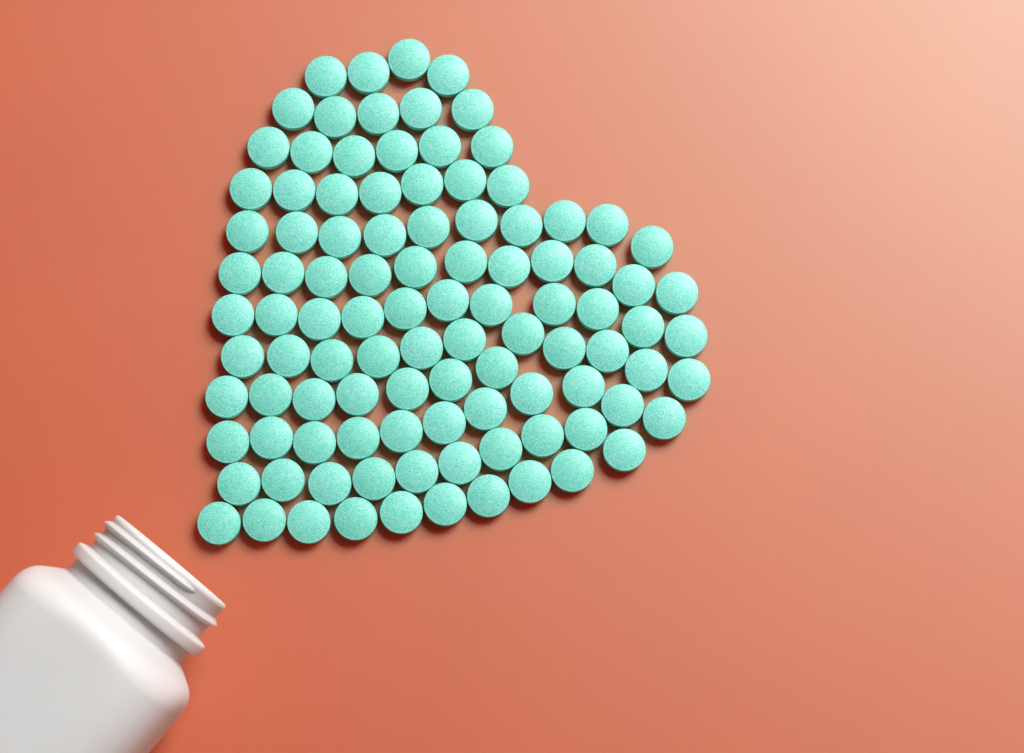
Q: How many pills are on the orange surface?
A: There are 102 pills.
